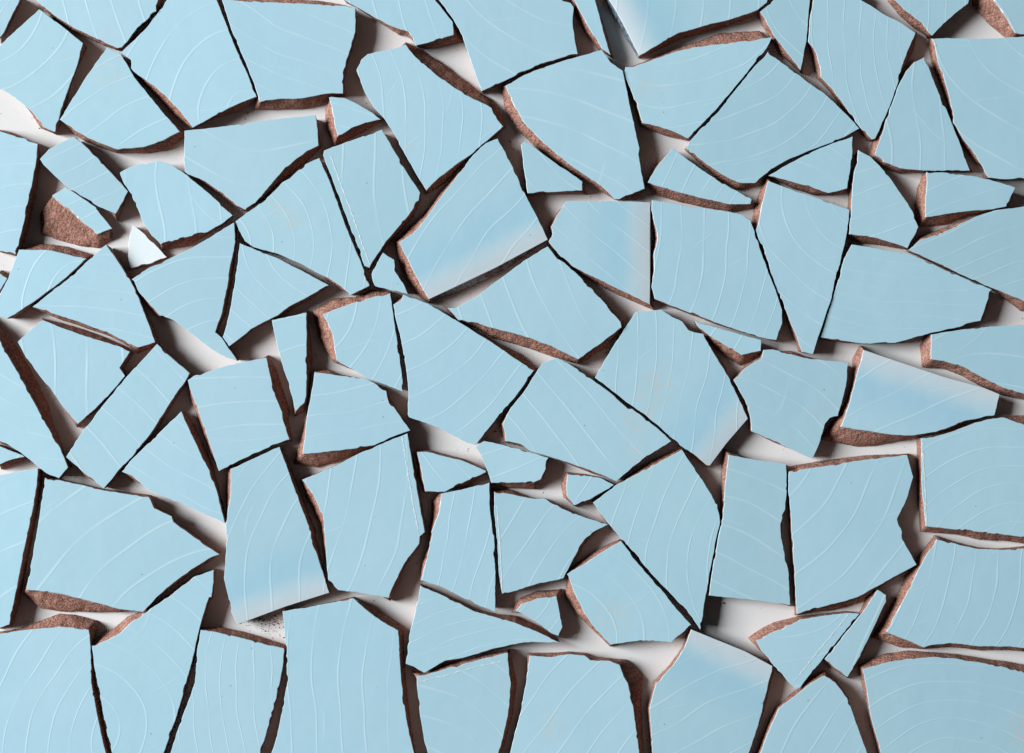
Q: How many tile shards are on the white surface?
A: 91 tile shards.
